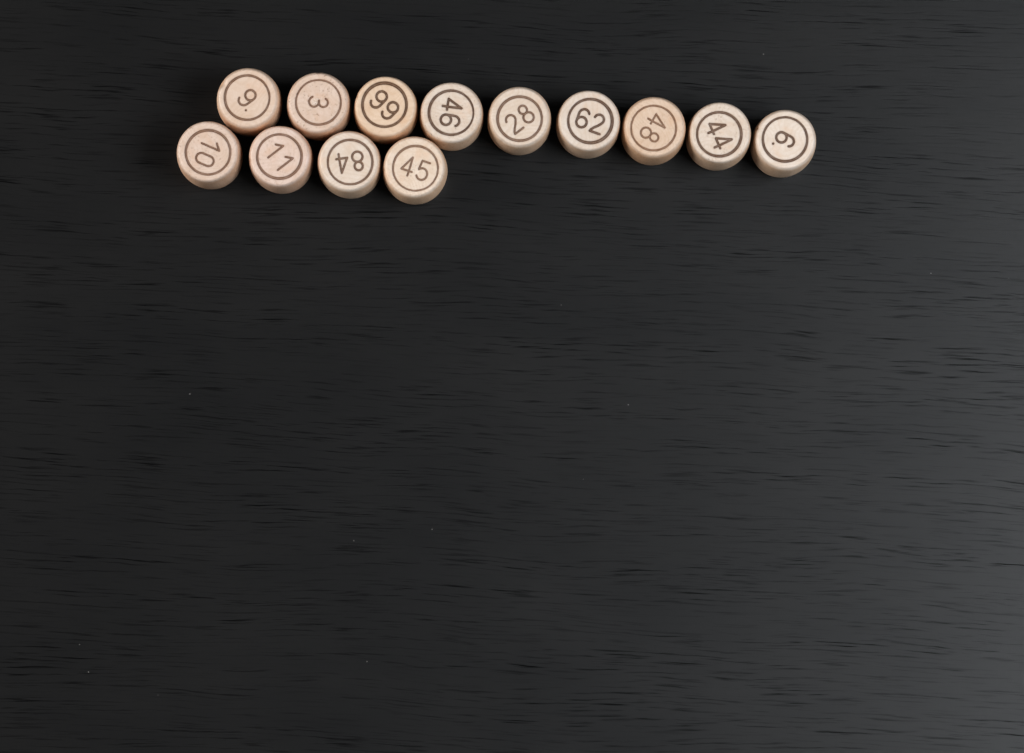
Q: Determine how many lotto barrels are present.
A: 13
